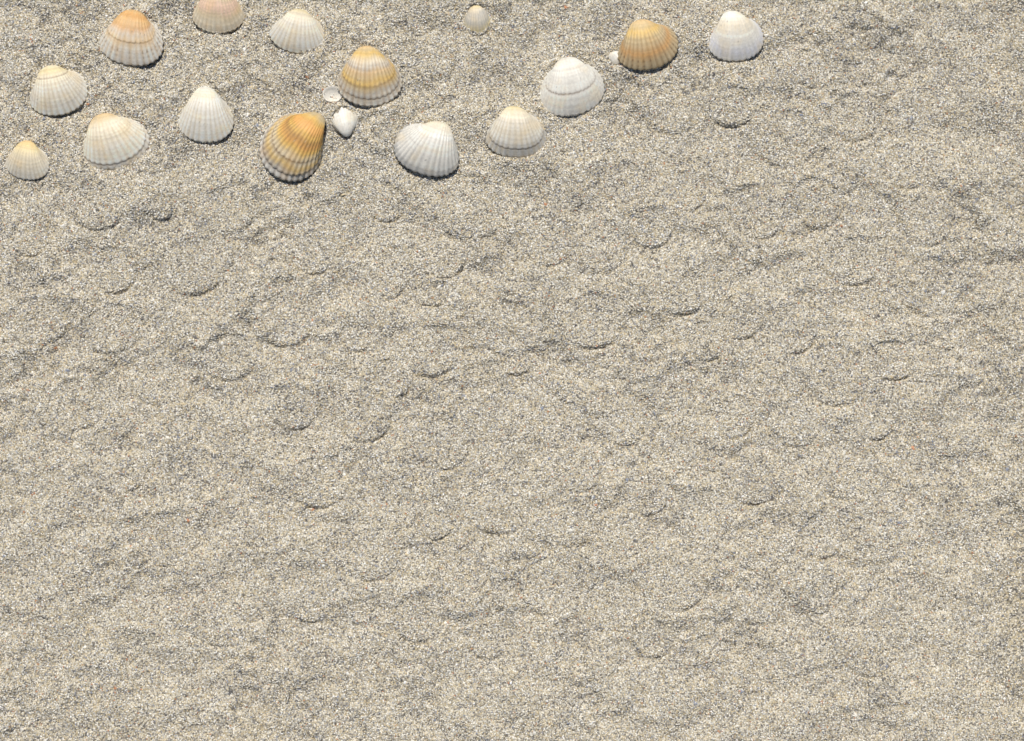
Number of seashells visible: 18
